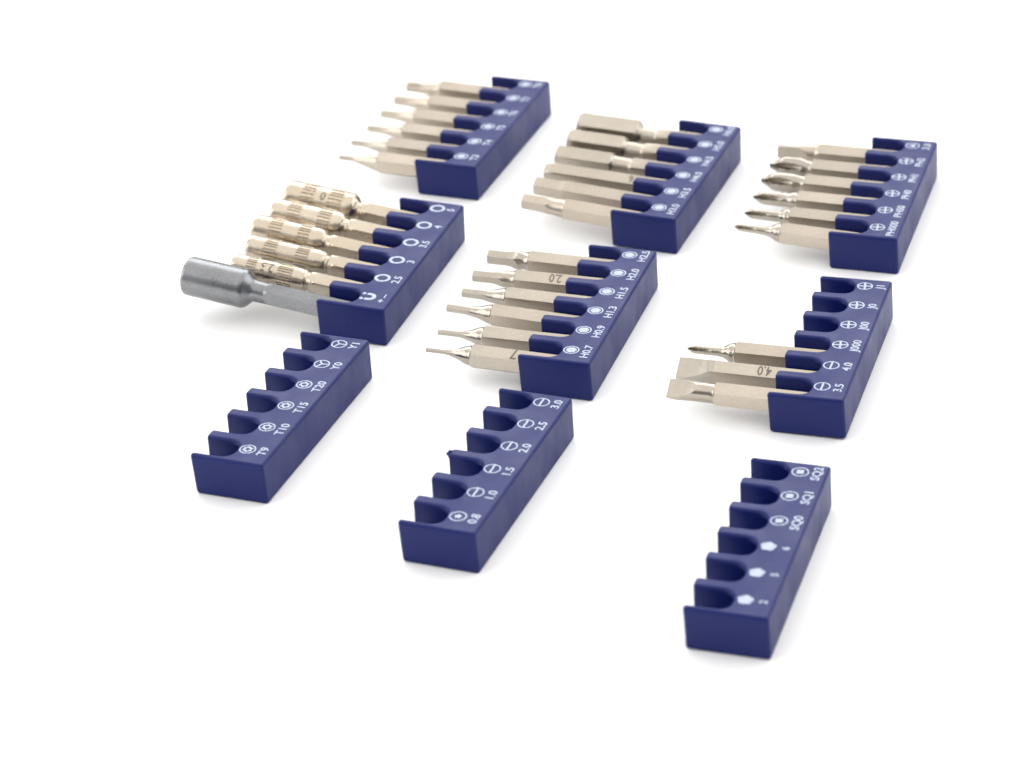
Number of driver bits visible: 33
